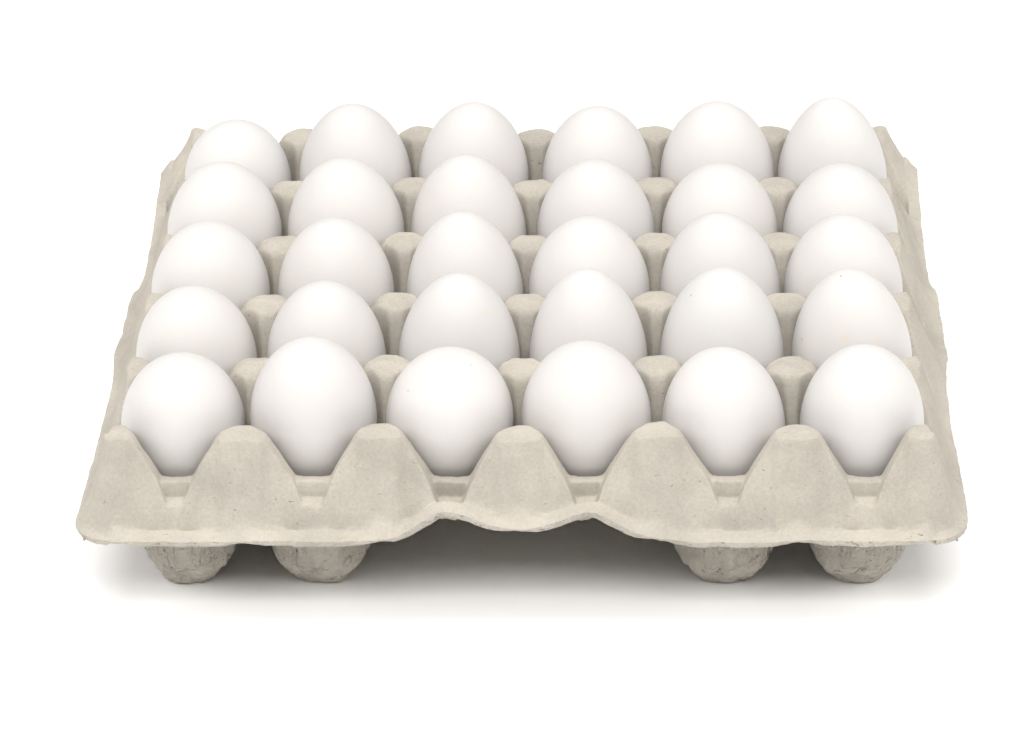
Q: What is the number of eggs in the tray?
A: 30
